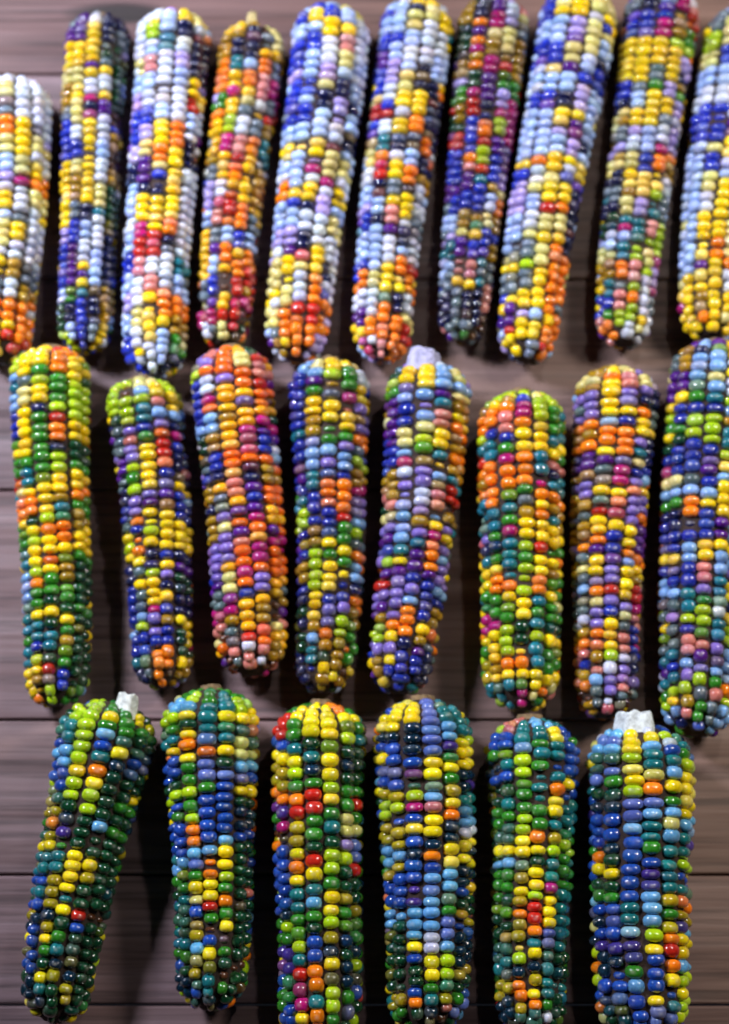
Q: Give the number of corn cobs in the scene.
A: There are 24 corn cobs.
